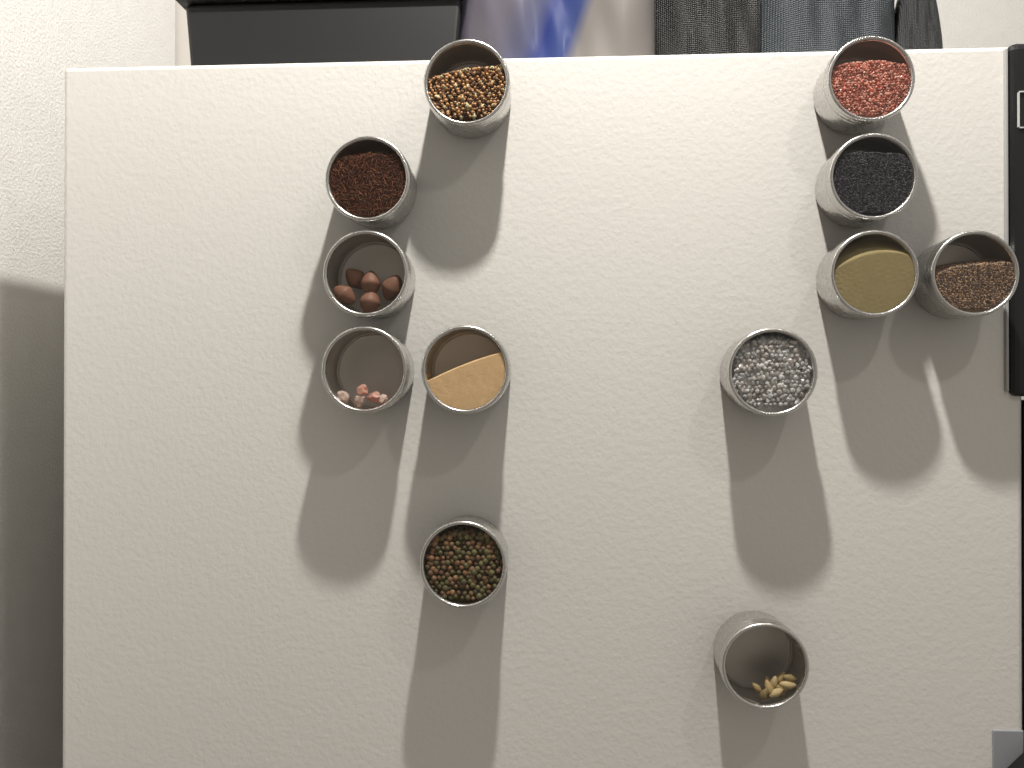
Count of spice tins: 12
